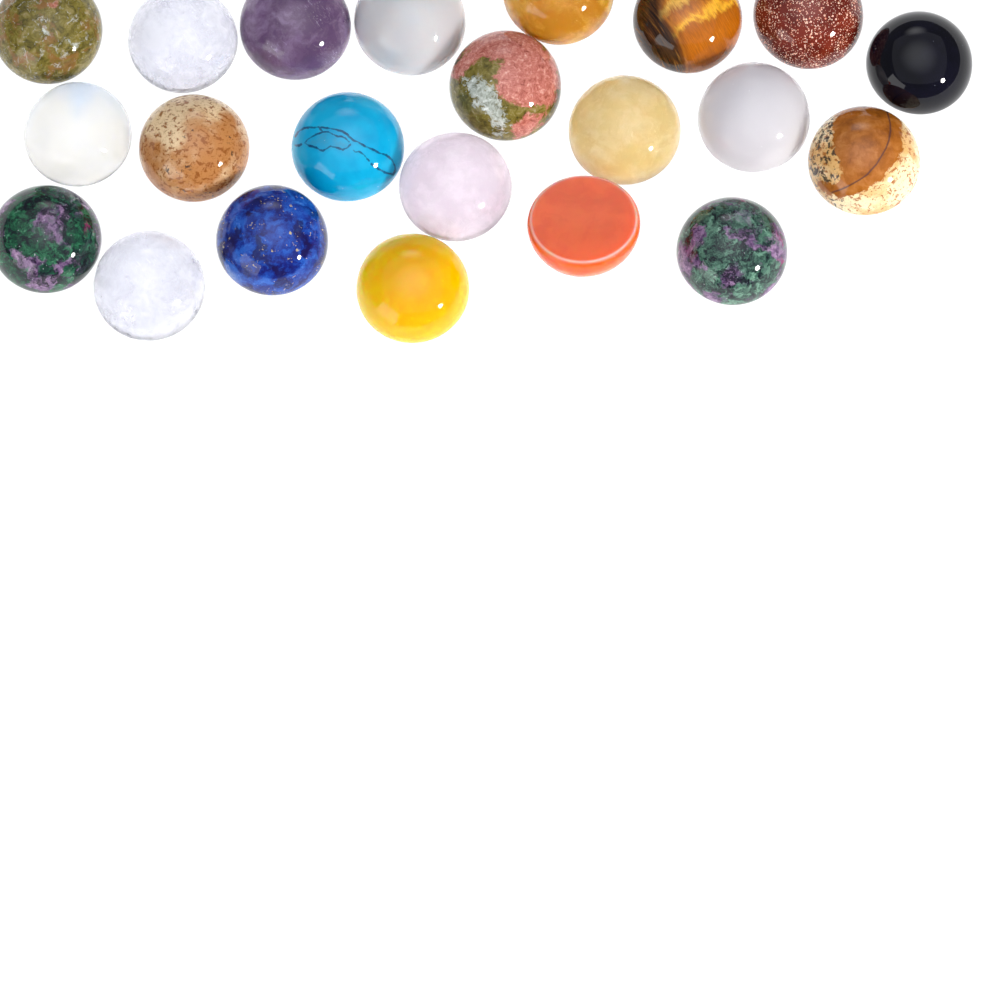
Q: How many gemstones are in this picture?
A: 22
